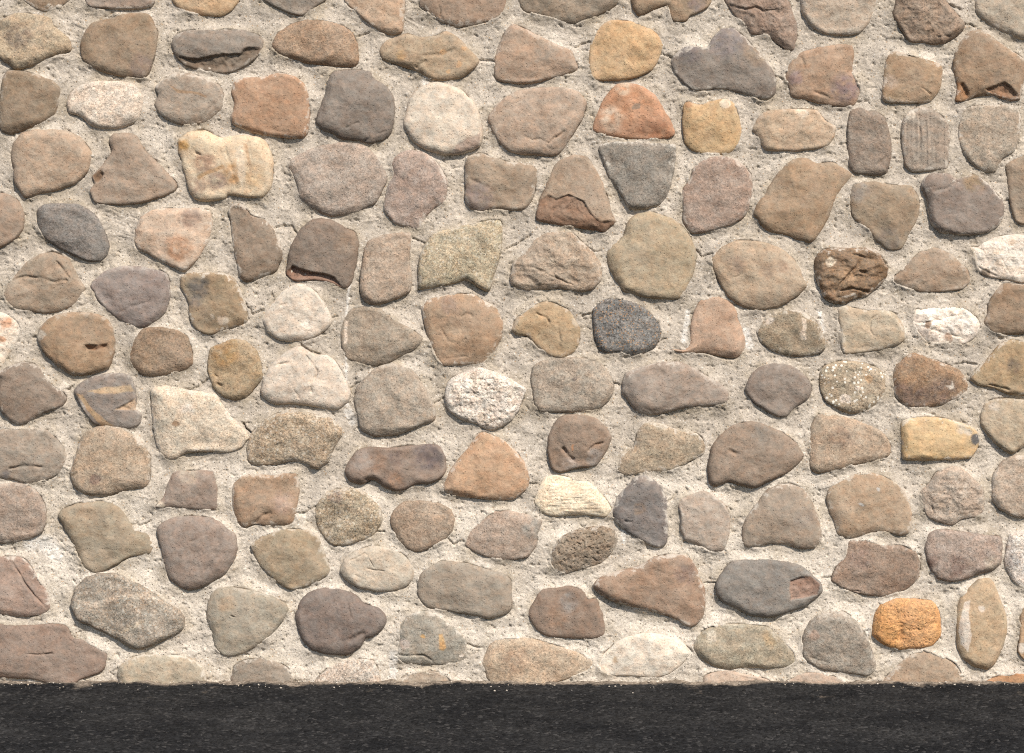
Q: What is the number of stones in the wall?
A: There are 148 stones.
